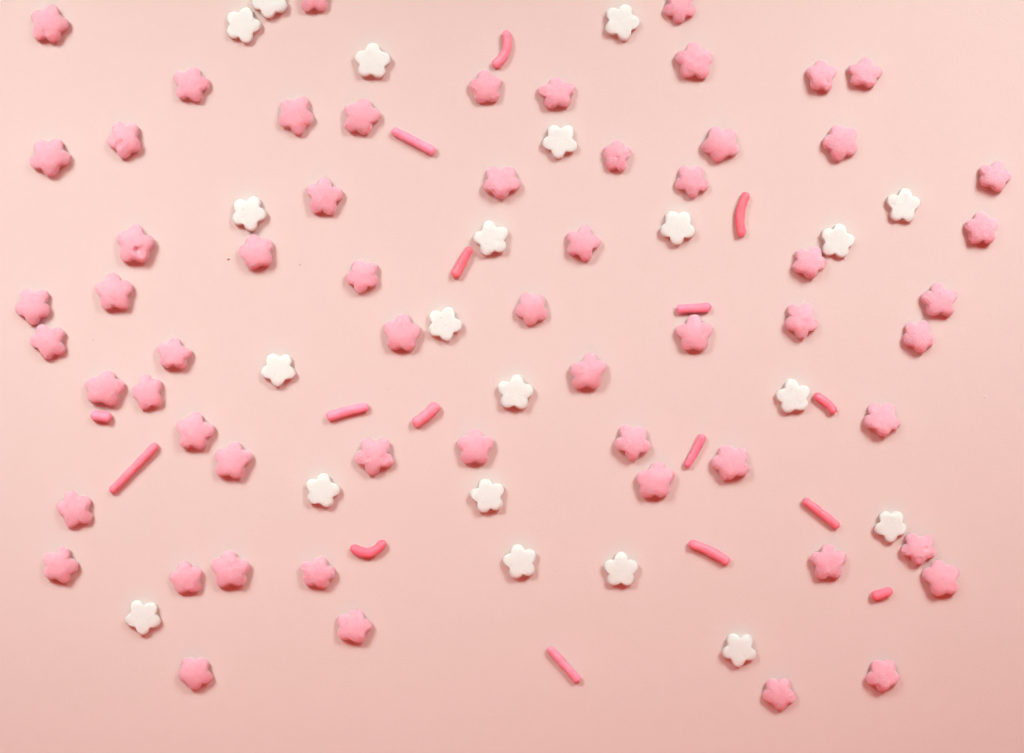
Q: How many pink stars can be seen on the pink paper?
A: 59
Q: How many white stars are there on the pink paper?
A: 21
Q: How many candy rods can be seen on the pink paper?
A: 16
